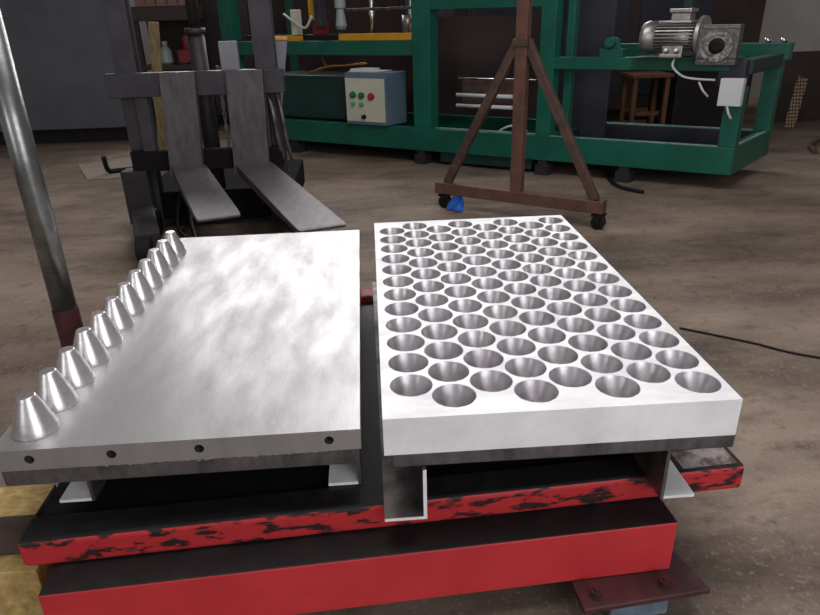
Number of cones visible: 12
